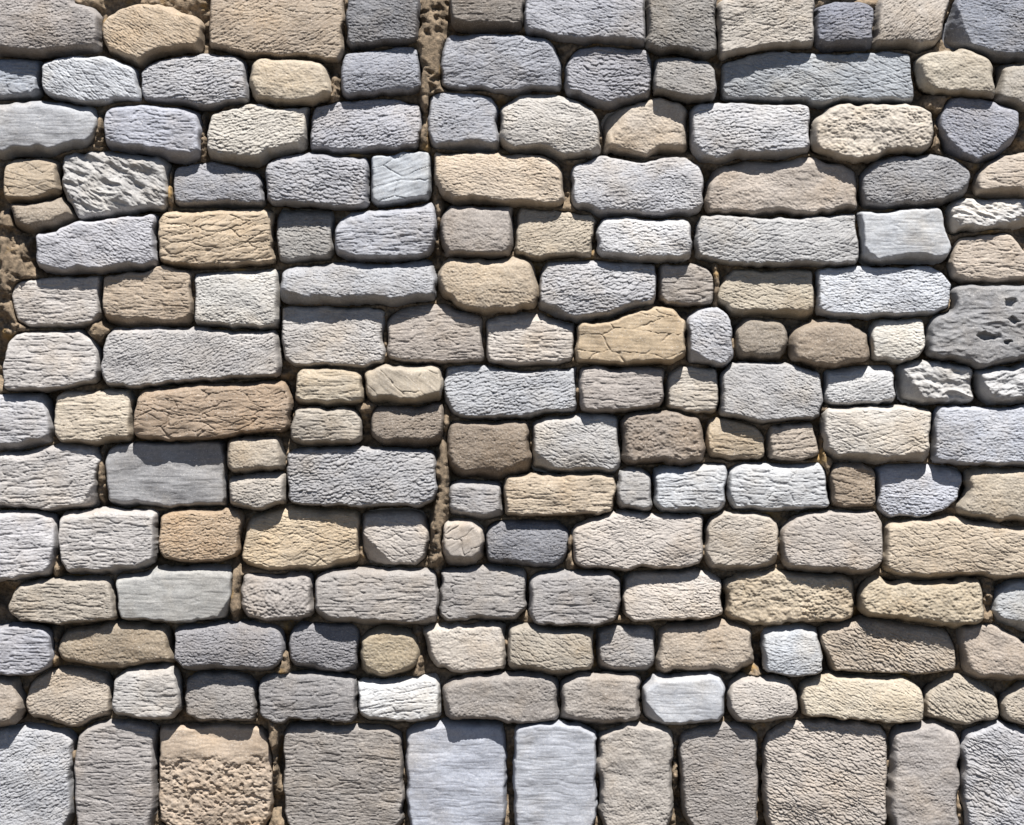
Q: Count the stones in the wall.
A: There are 165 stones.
